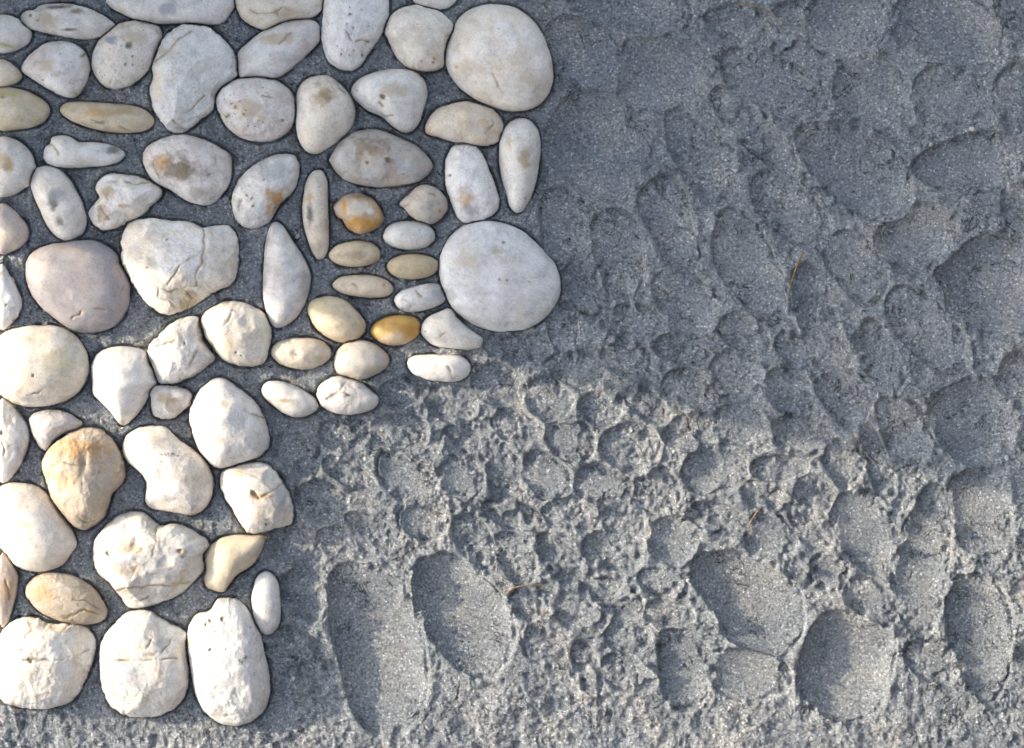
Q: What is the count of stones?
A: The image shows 70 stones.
